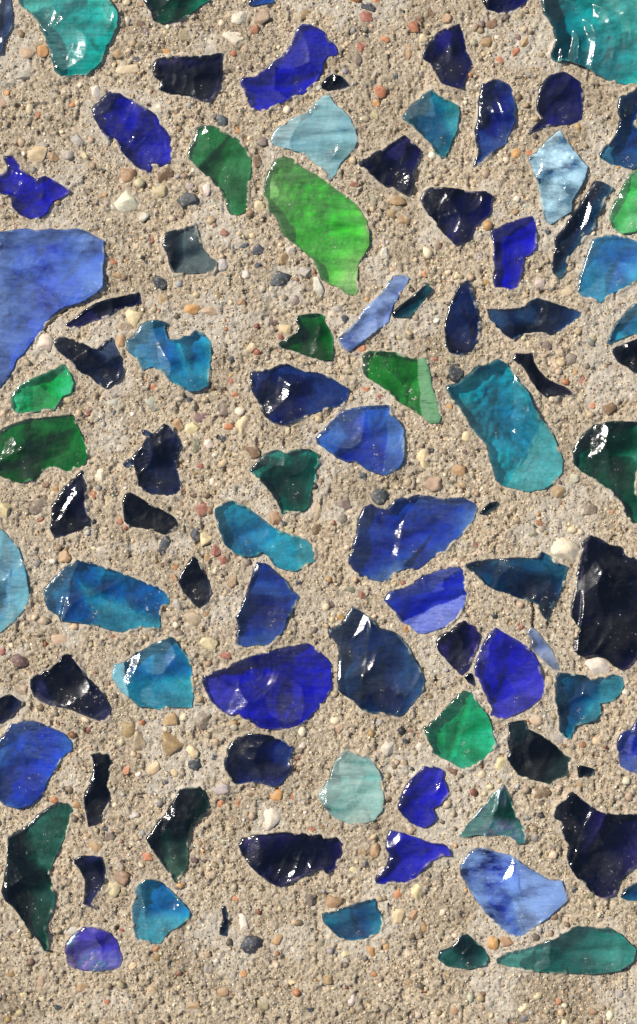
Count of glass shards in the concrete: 94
